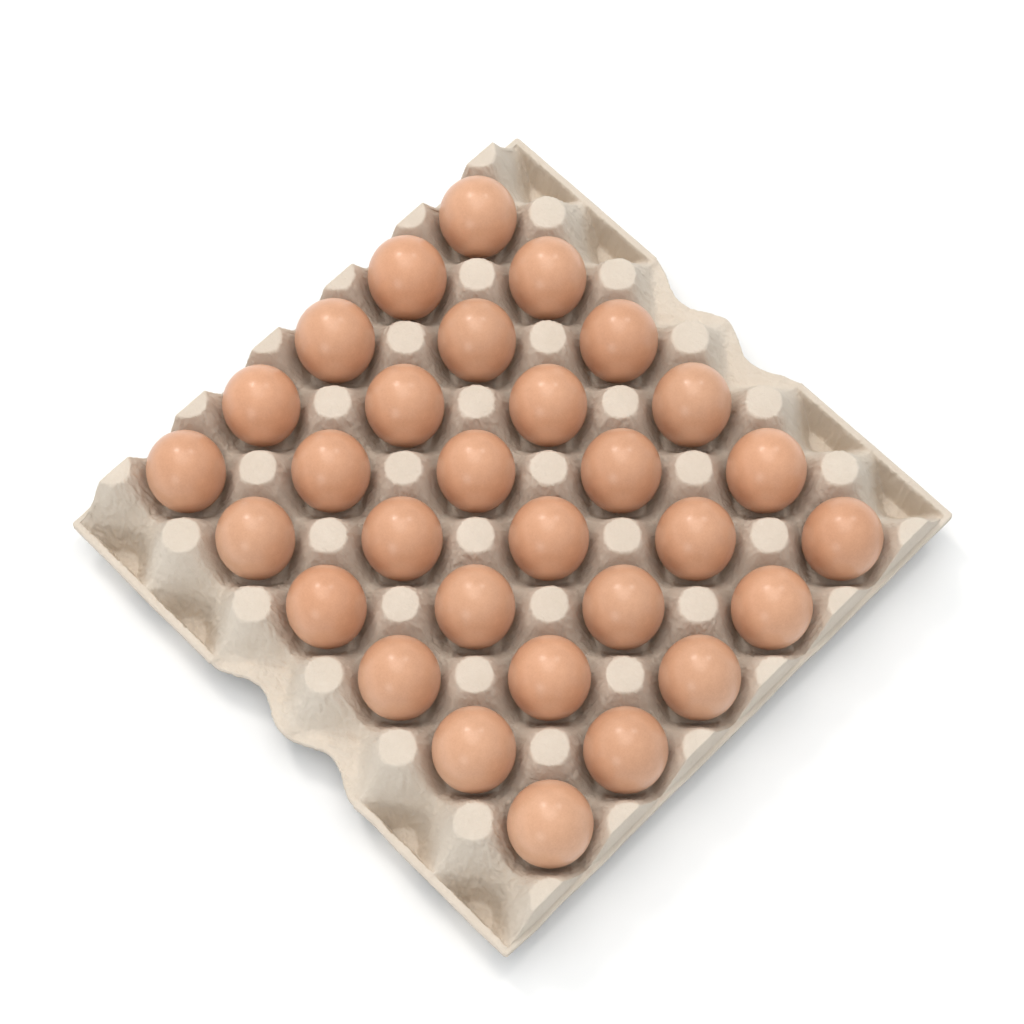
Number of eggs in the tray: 30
